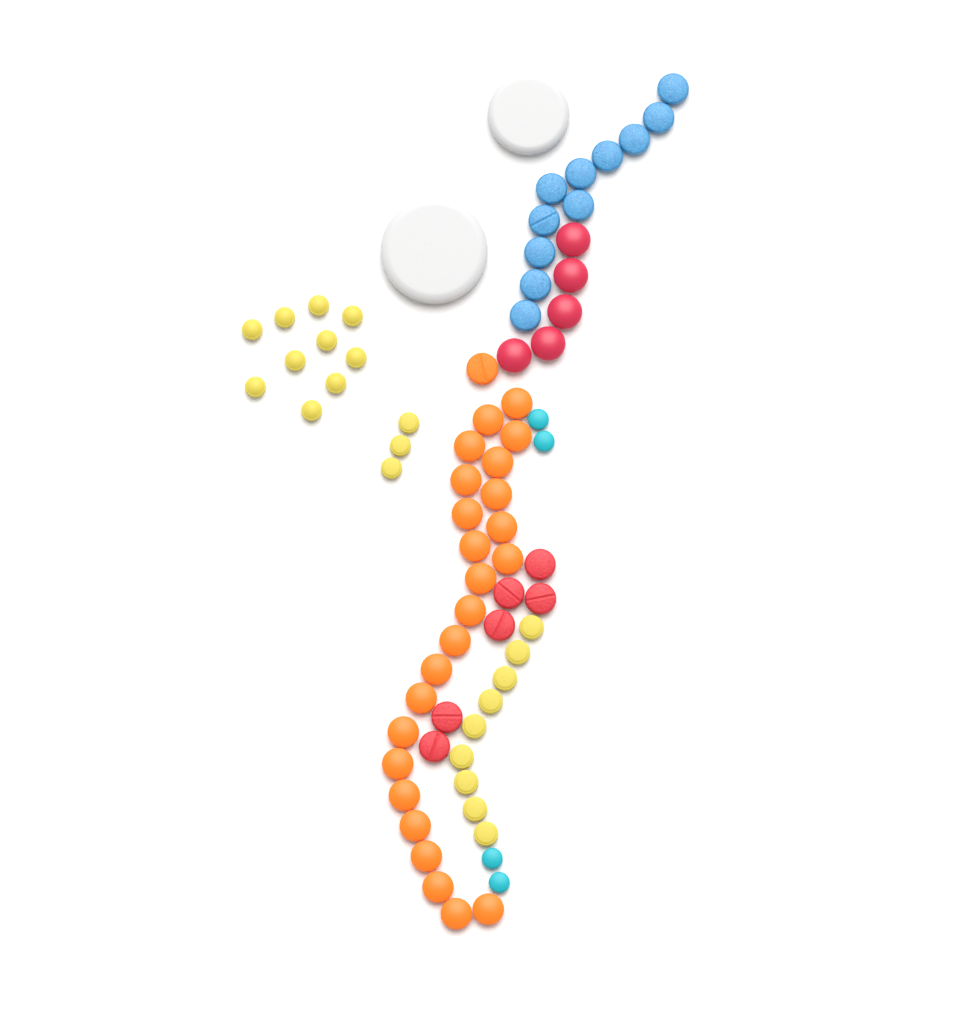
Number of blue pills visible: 11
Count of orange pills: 25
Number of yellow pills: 22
